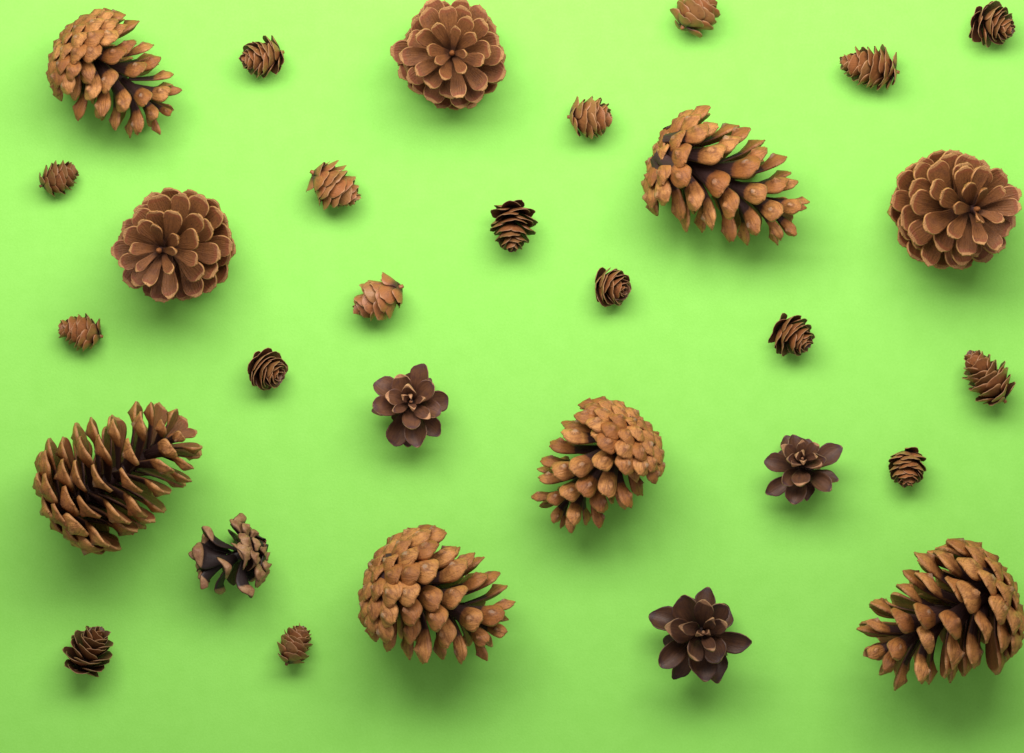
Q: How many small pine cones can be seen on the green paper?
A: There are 17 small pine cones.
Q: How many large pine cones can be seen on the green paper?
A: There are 9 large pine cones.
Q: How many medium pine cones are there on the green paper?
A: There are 4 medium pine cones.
